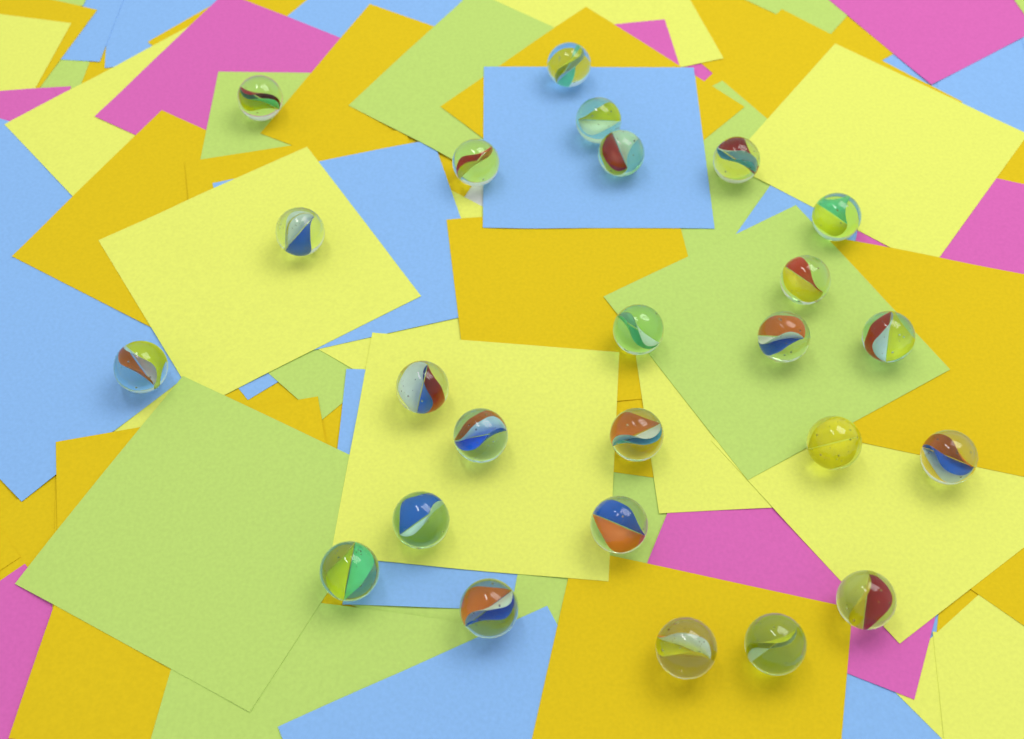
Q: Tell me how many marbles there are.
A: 25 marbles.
